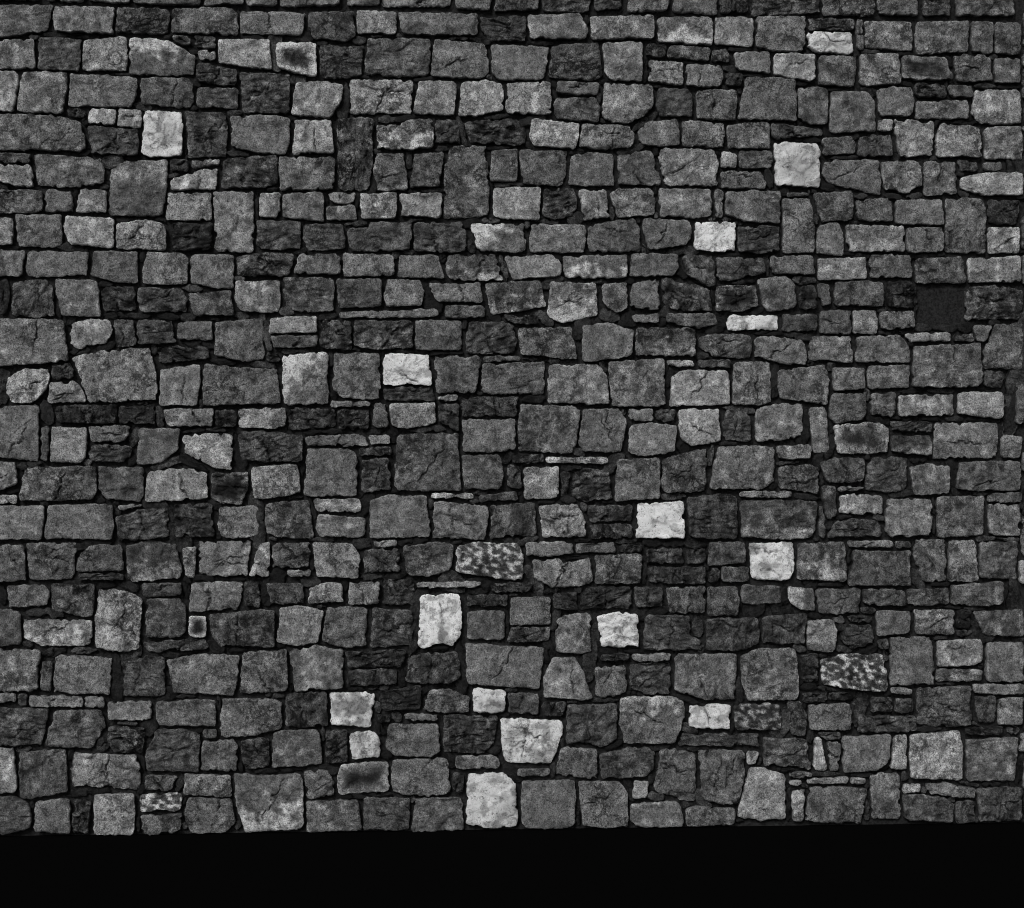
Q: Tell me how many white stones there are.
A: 16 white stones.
